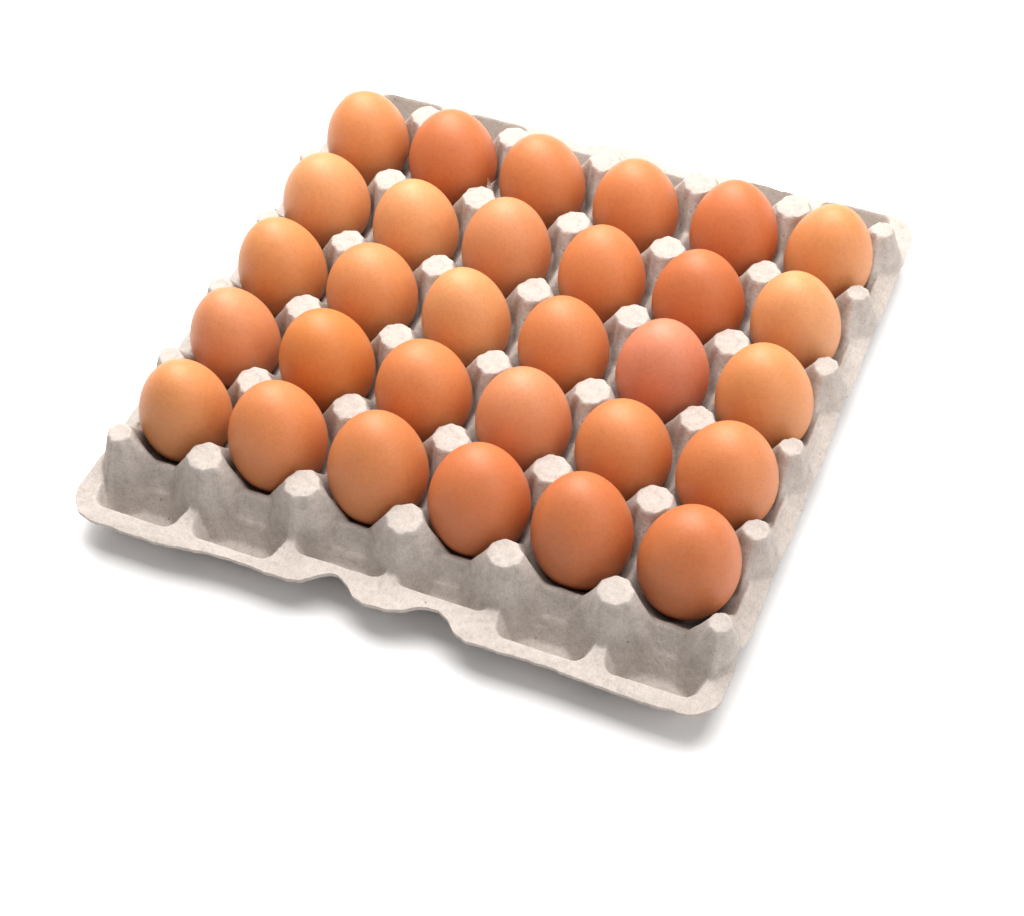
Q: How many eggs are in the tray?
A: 30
